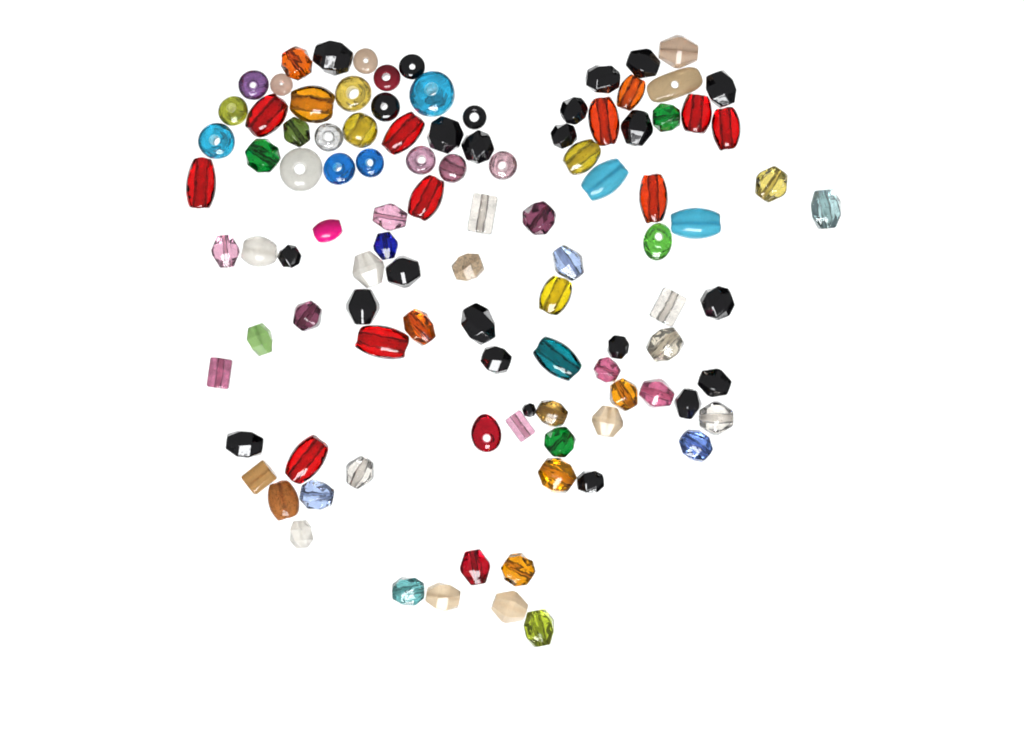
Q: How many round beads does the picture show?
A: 19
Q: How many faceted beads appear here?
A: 57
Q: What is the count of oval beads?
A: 23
